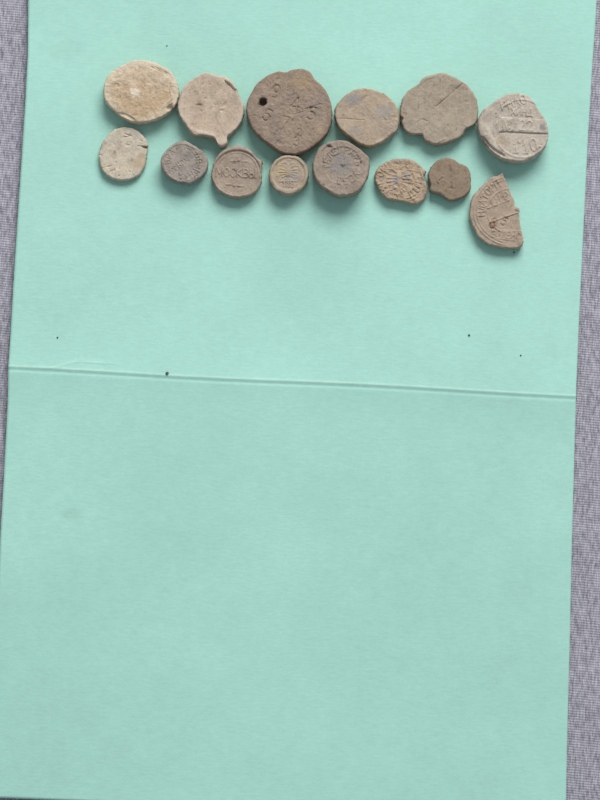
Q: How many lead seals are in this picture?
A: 14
